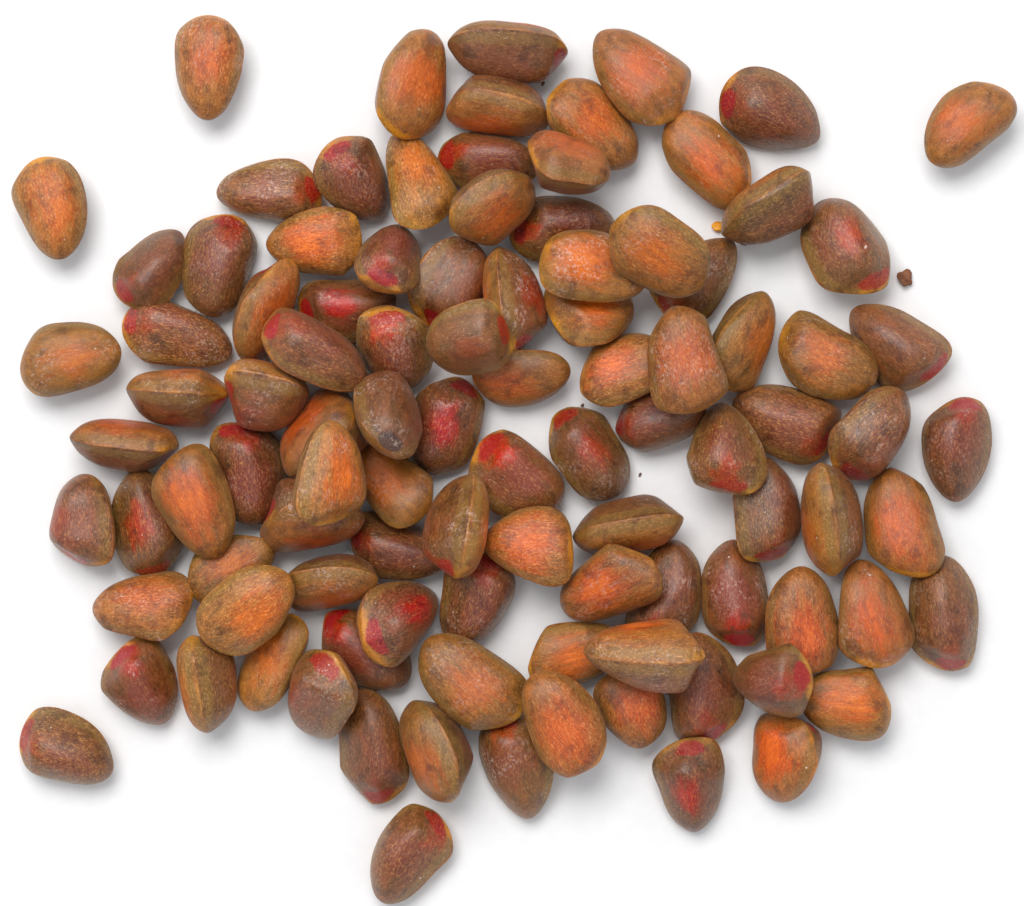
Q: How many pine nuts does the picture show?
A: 101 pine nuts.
